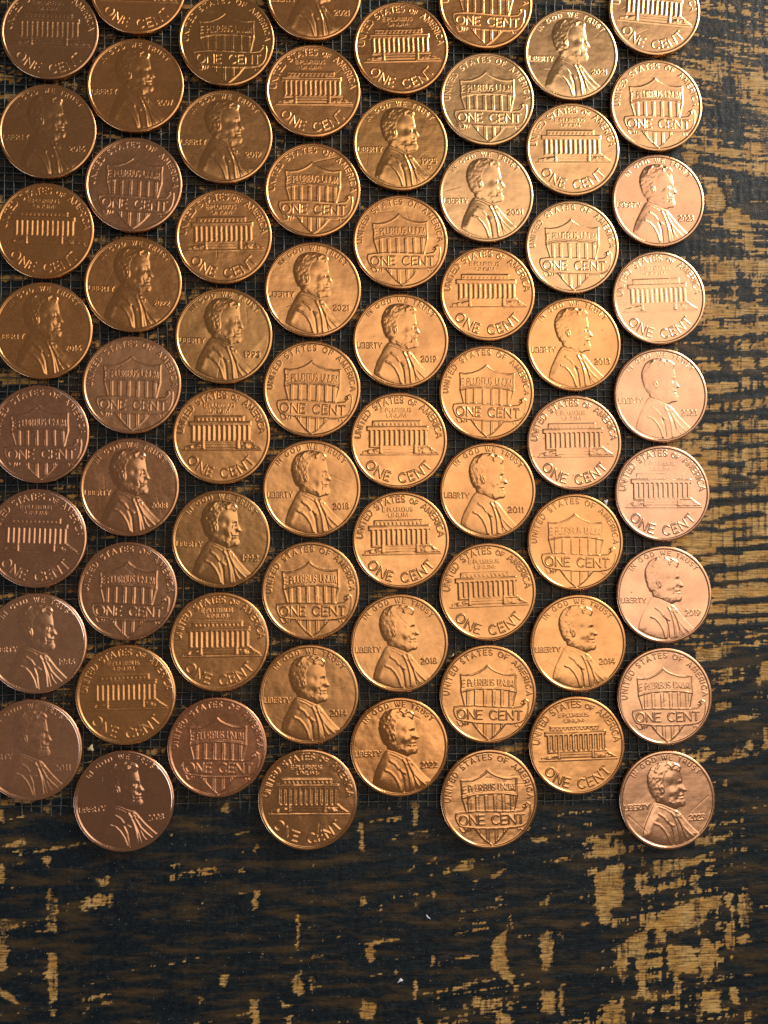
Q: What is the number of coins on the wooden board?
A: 68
